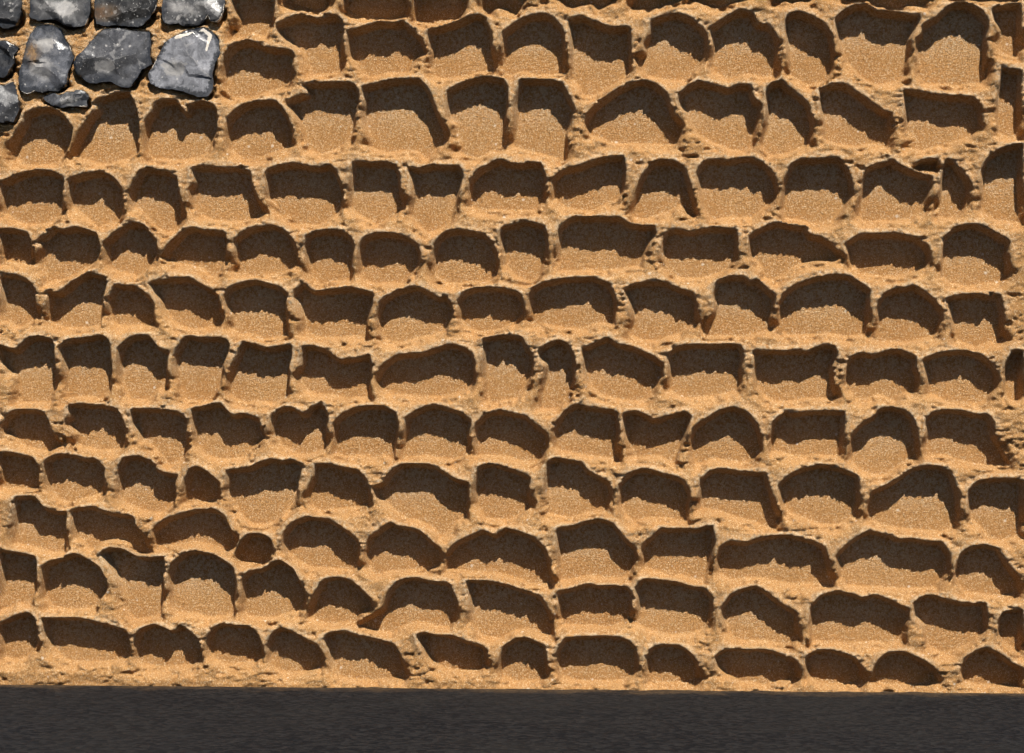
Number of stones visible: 10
